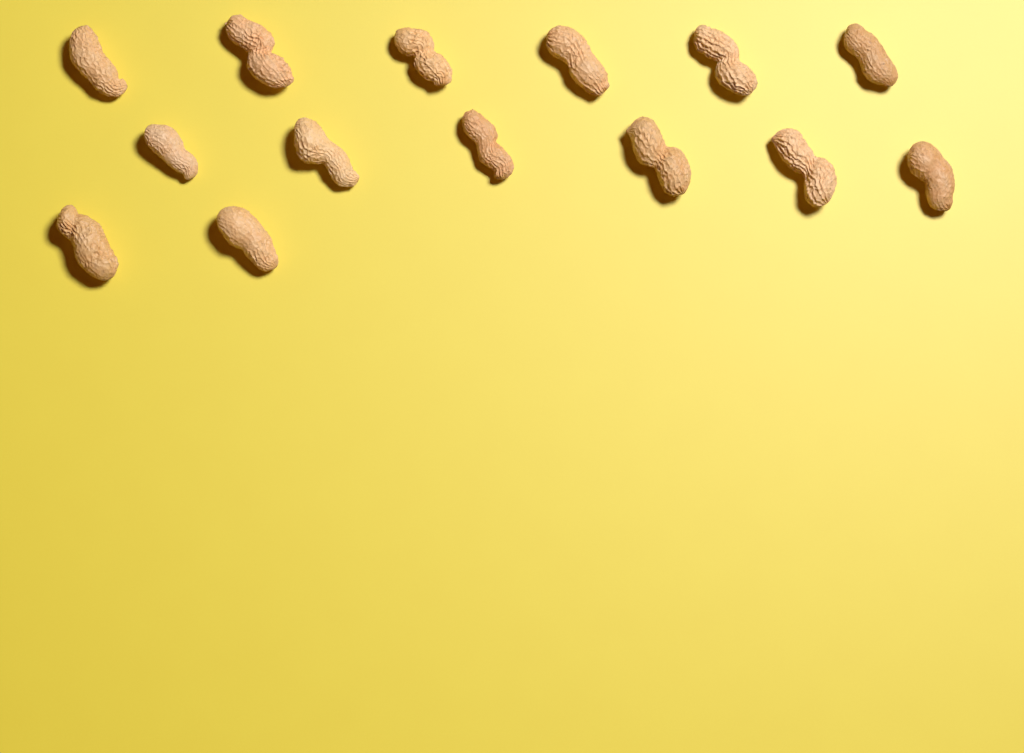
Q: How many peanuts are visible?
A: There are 14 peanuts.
